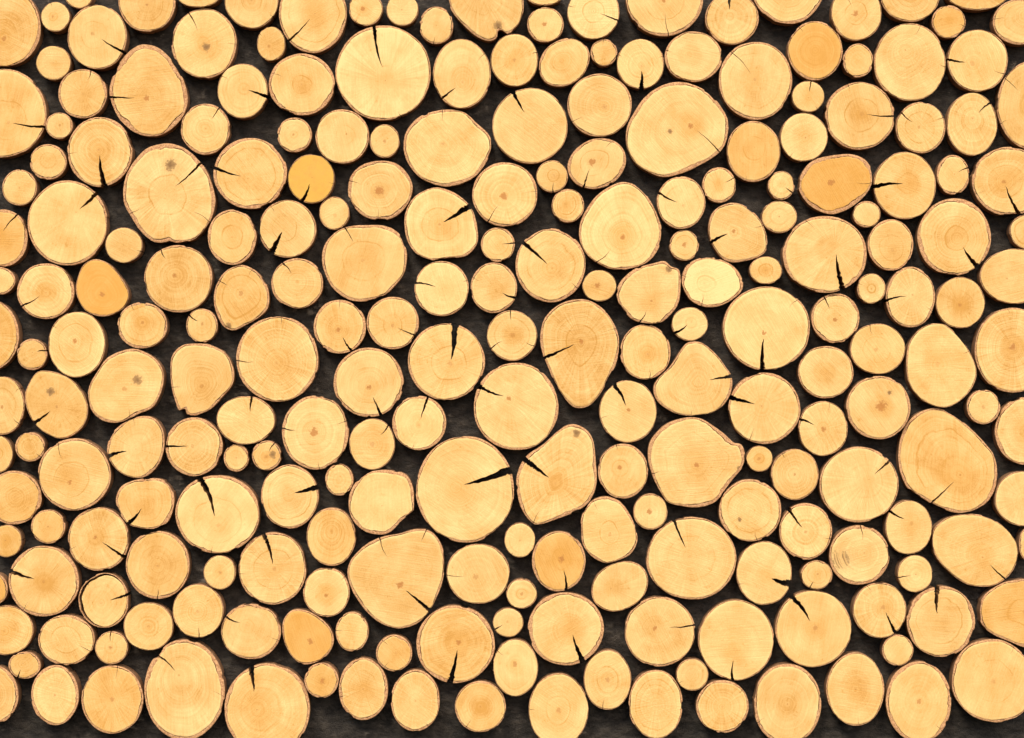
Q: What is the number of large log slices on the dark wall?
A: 175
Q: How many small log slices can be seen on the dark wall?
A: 63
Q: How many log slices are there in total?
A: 238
